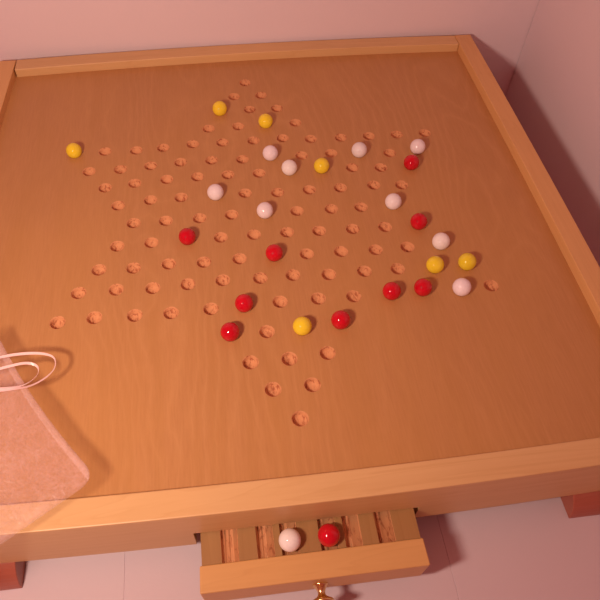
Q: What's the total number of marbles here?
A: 27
